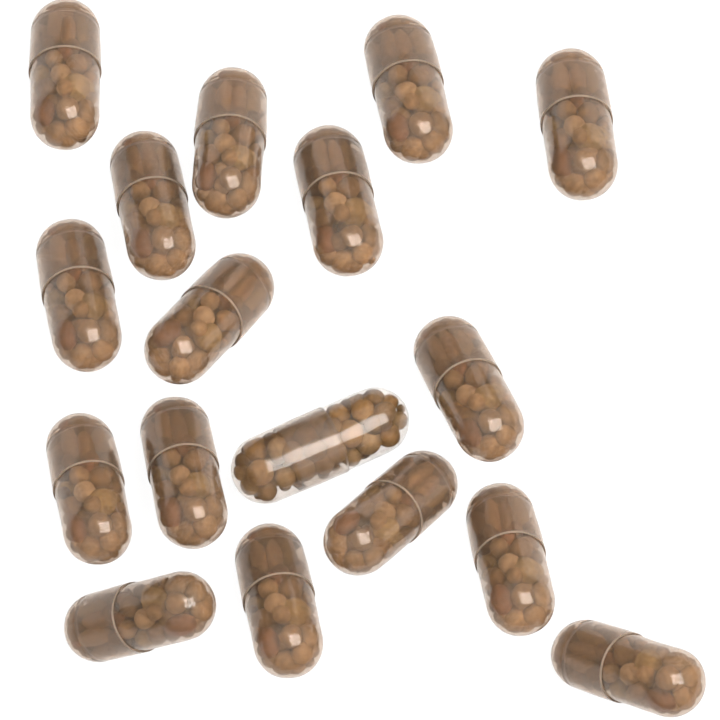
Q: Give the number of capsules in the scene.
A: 17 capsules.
